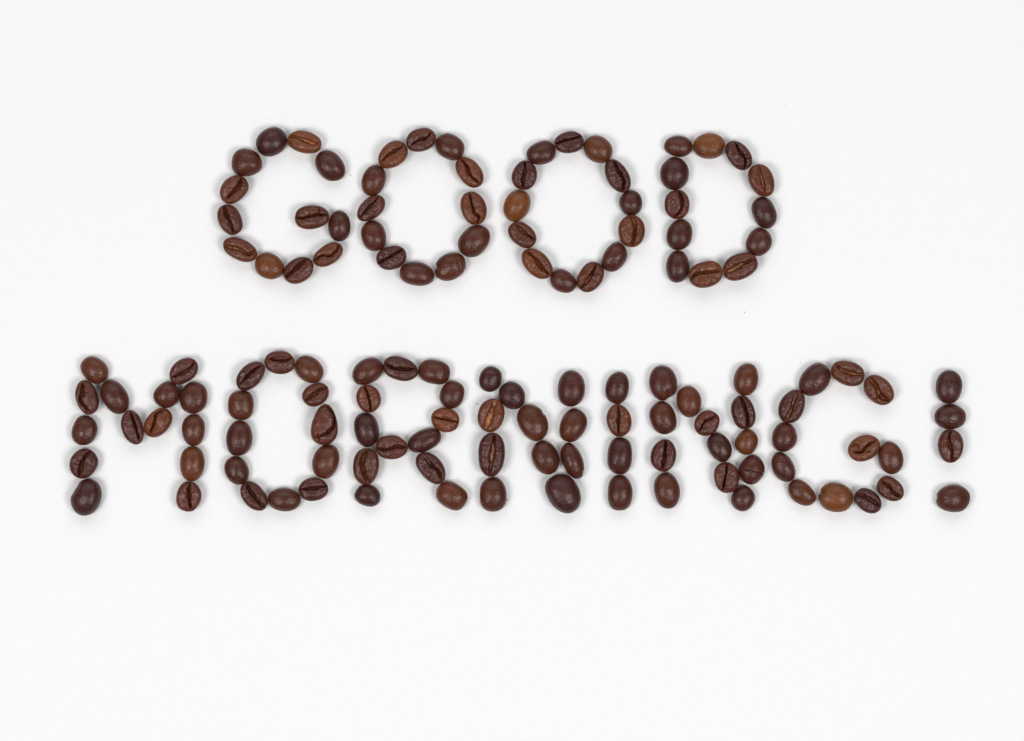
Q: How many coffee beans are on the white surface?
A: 132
